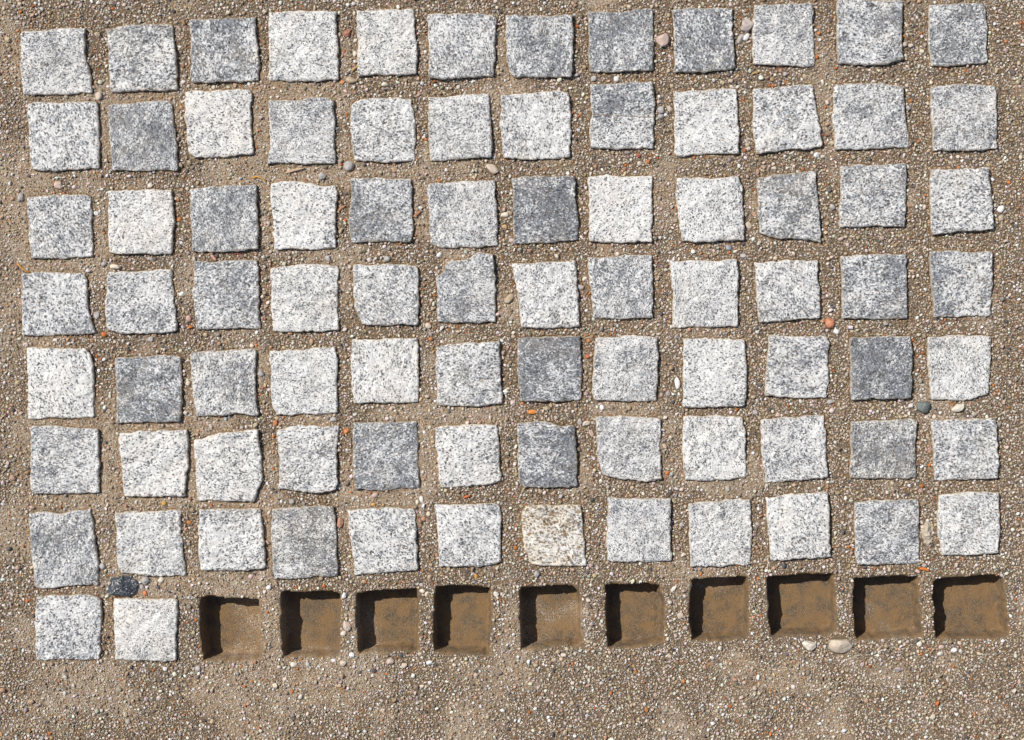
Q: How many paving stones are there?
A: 86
